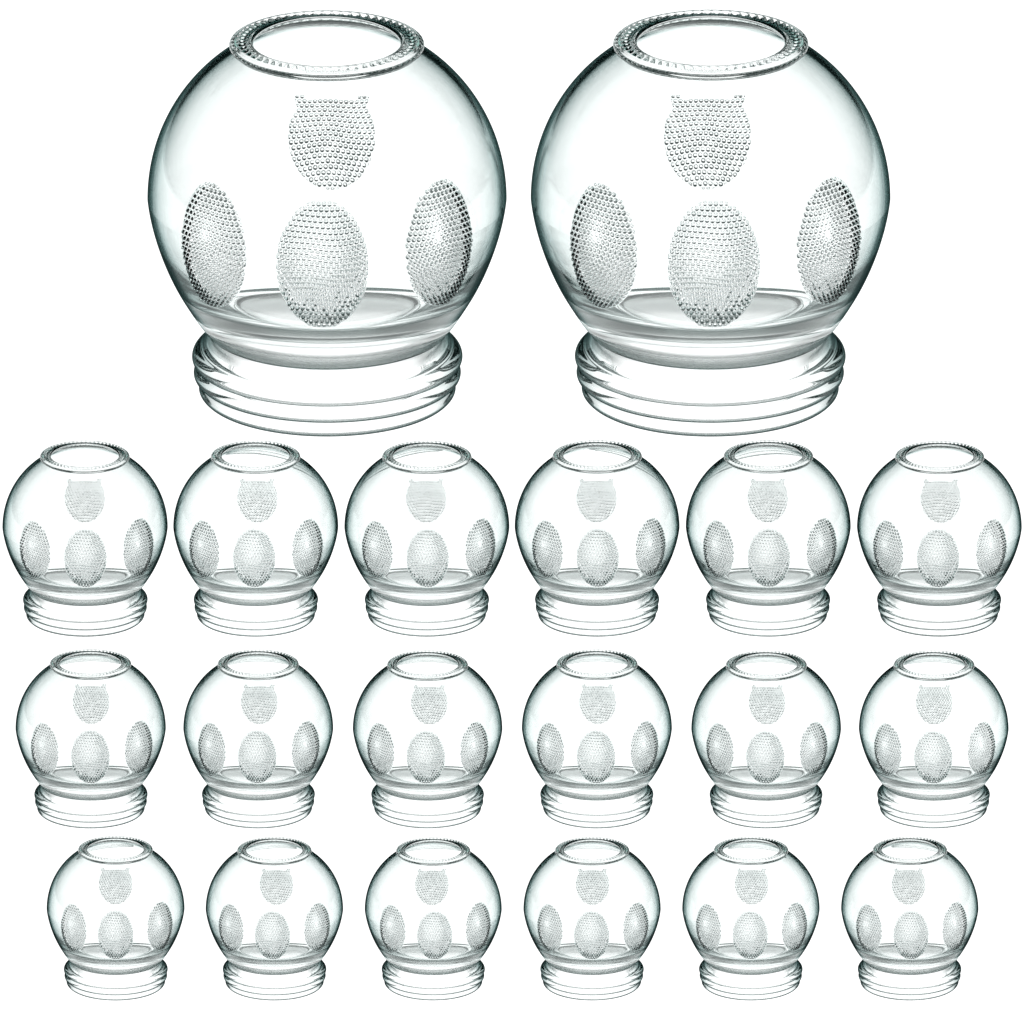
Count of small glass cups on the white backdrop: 18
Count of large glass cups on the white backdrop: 2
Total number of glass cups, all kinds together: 20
